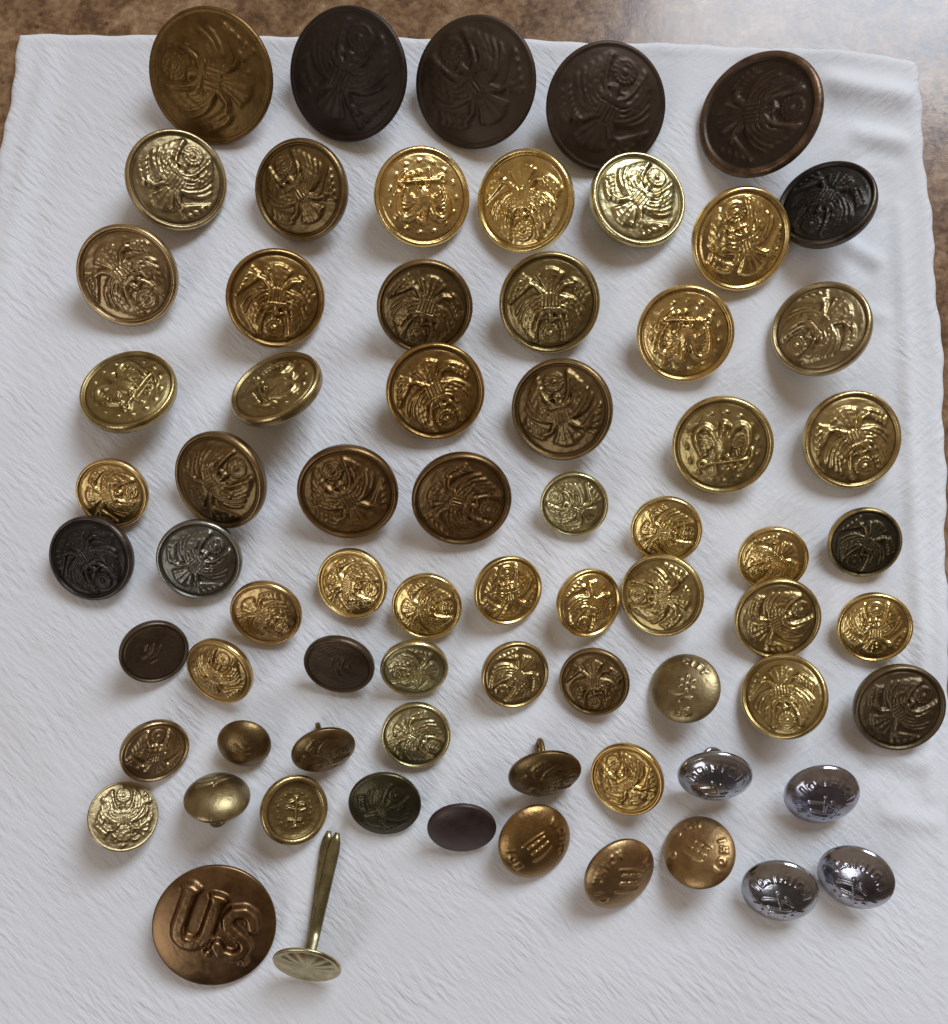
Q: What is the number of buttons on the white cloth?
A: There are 70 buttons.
